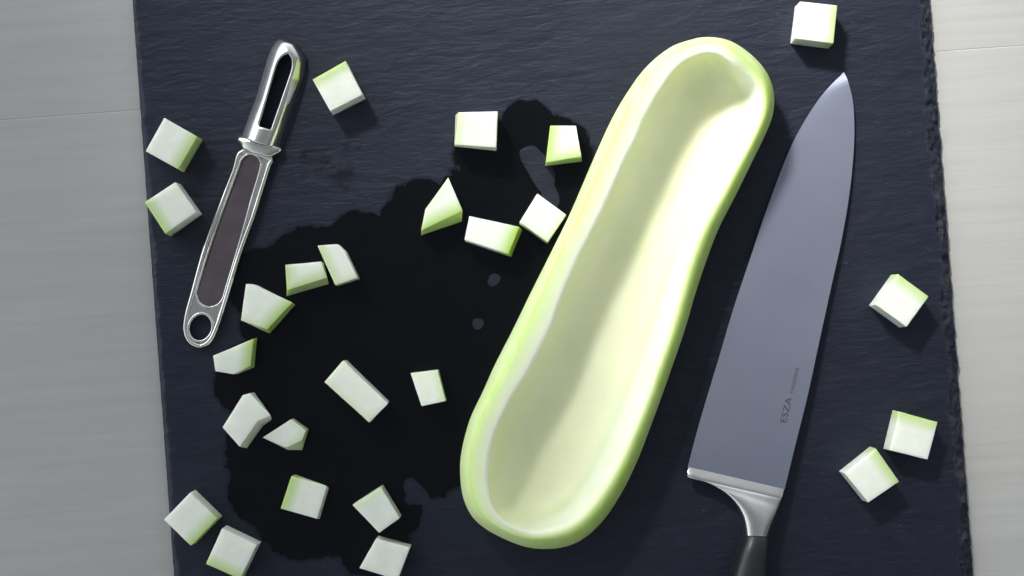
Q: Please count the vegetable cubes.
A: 25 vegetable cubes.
